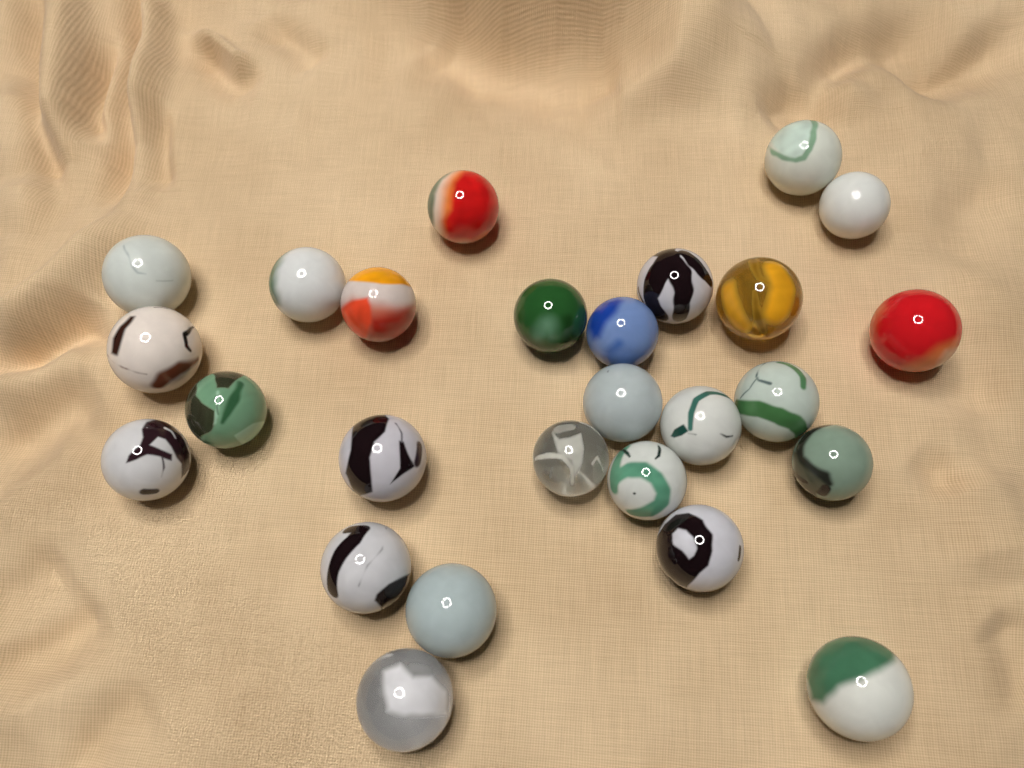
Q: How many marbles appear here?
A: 26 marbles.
